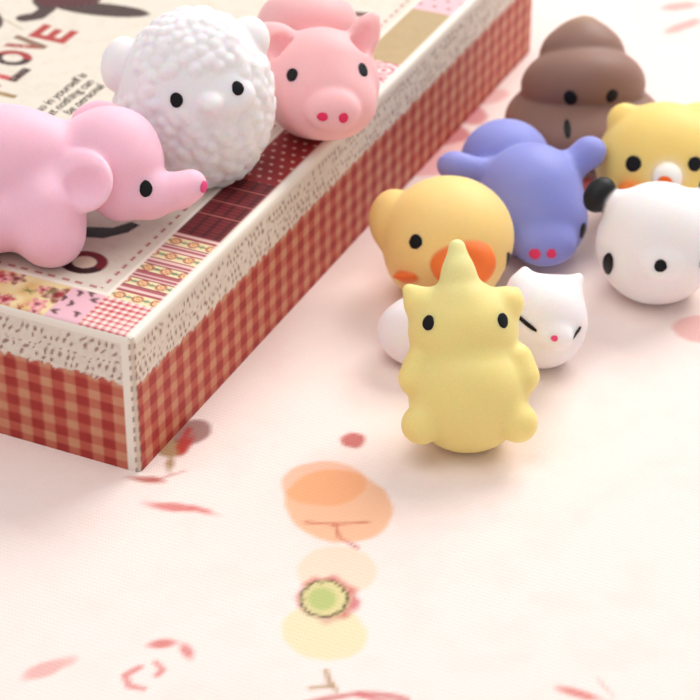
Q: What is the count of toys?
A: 10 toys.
